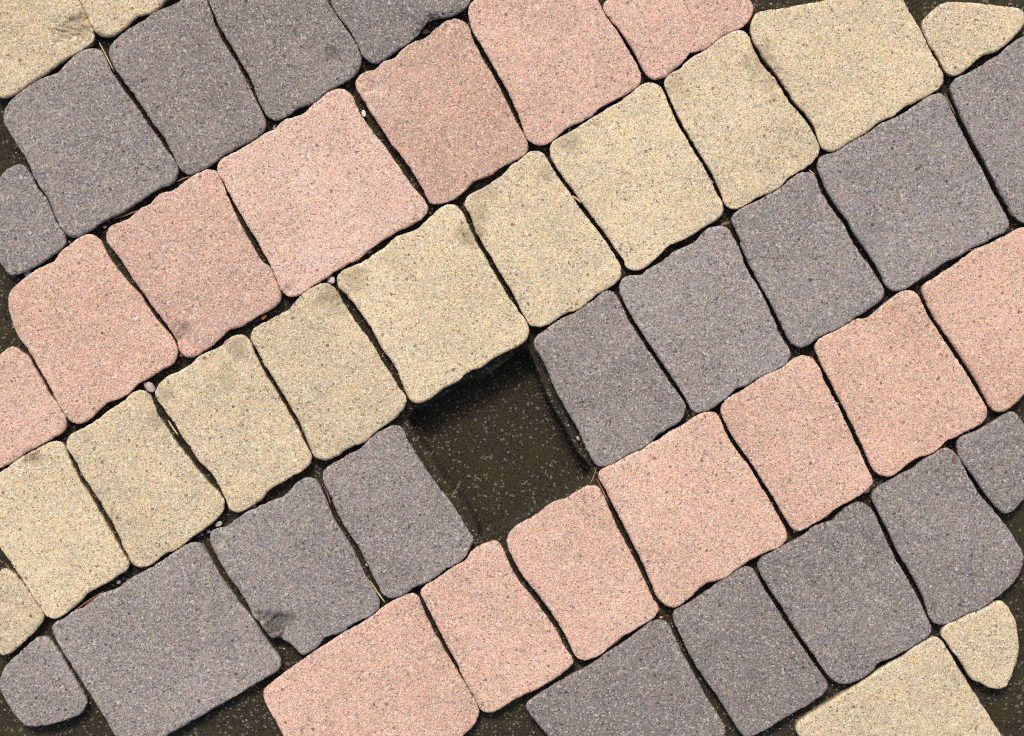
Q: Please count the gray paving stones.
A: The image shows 19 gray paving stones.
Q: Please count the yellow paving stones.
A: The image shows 15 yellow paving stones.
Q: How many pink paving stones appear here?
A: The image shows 14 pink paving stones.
